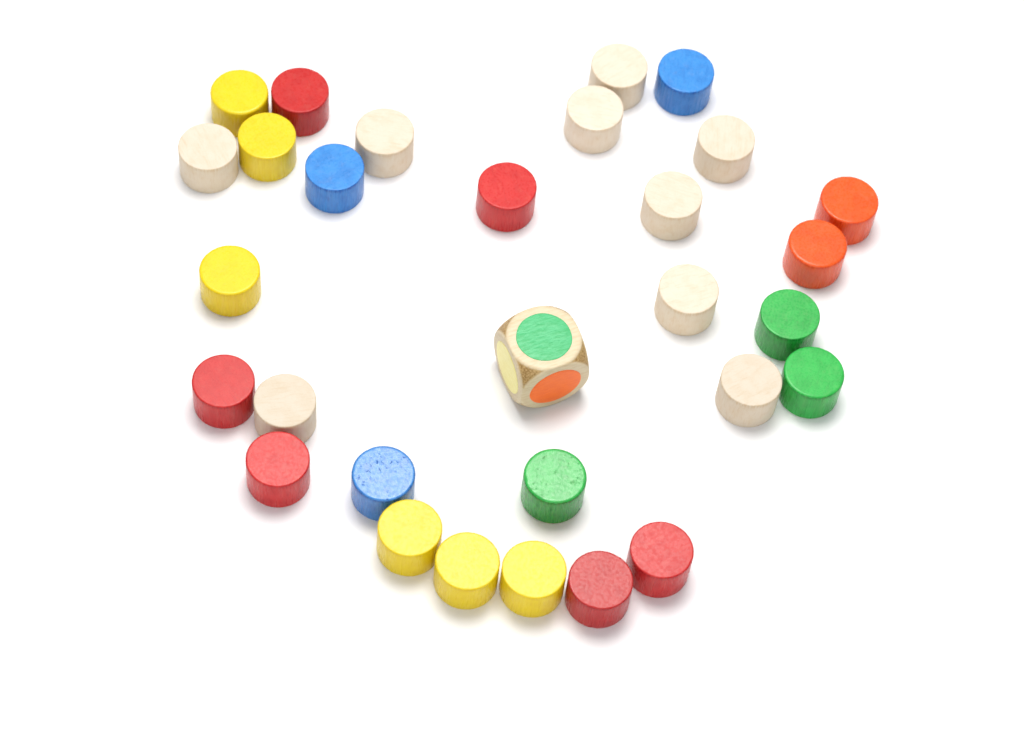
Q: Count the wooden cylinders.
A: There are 29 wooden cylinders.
